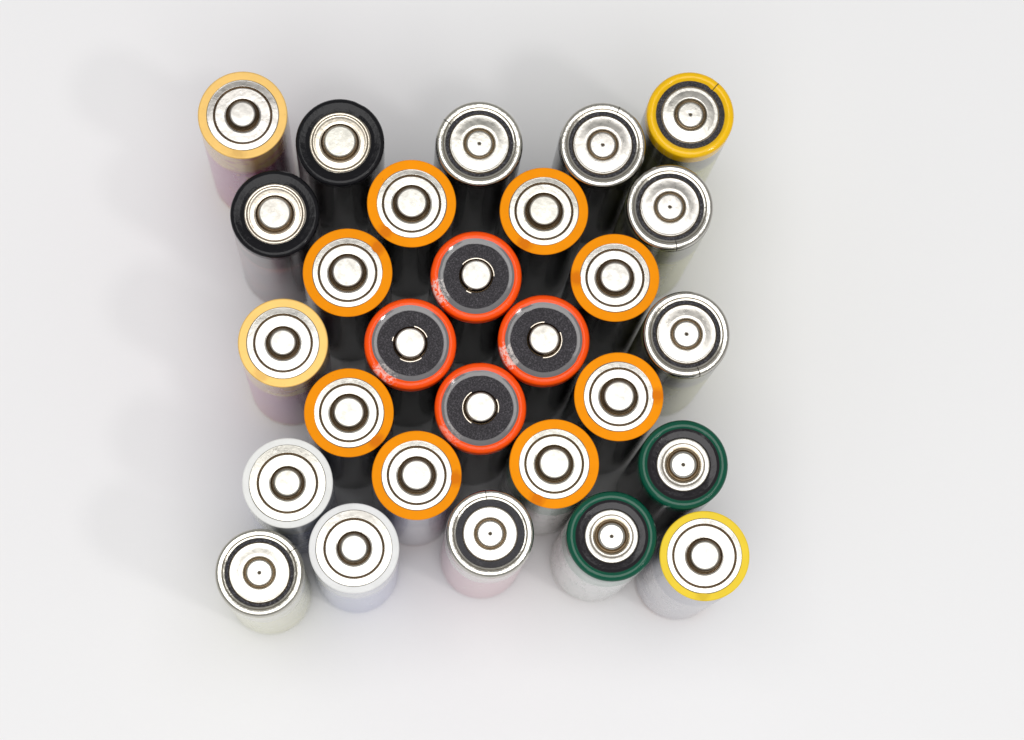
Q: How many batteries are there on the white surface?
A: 28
